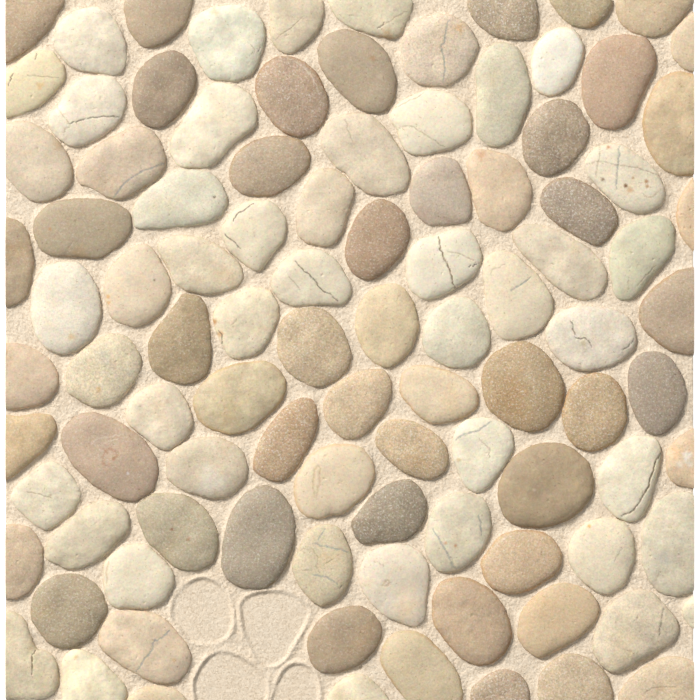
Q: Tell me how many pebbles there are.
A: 100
